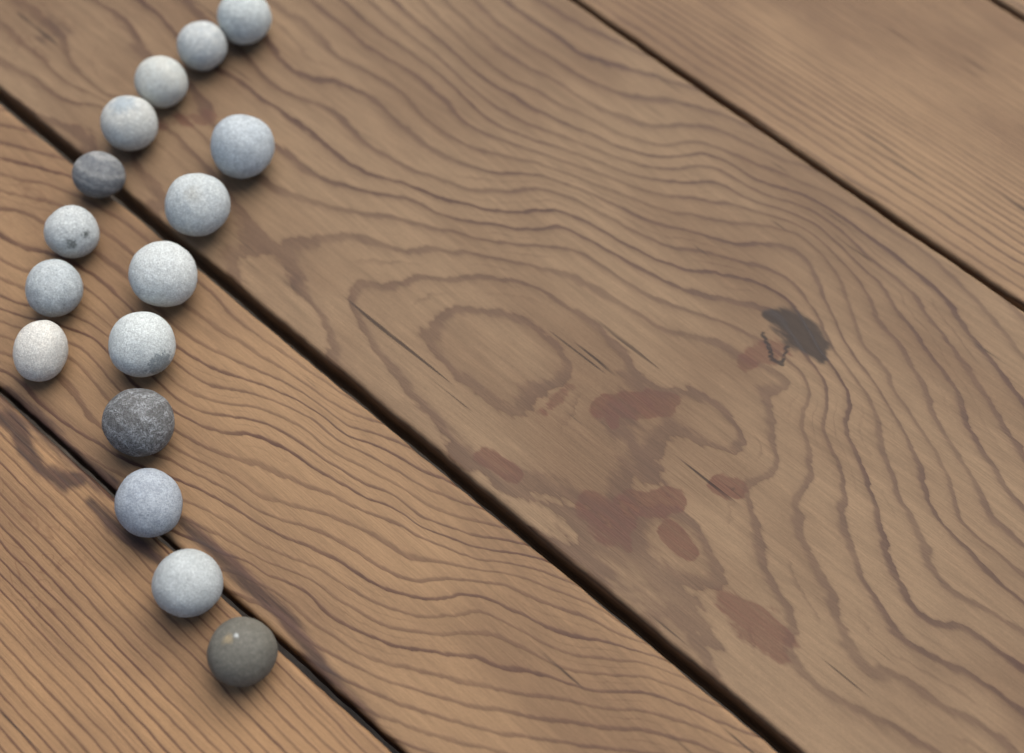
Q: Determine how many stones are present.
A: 16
